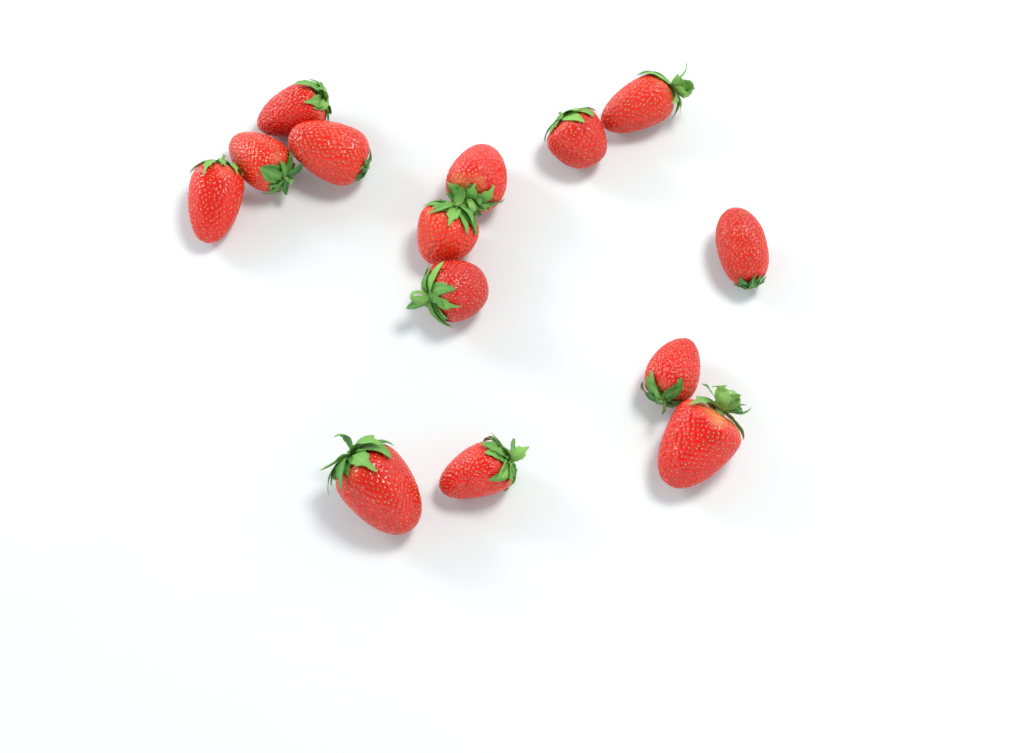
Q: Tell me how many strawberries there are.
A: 14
